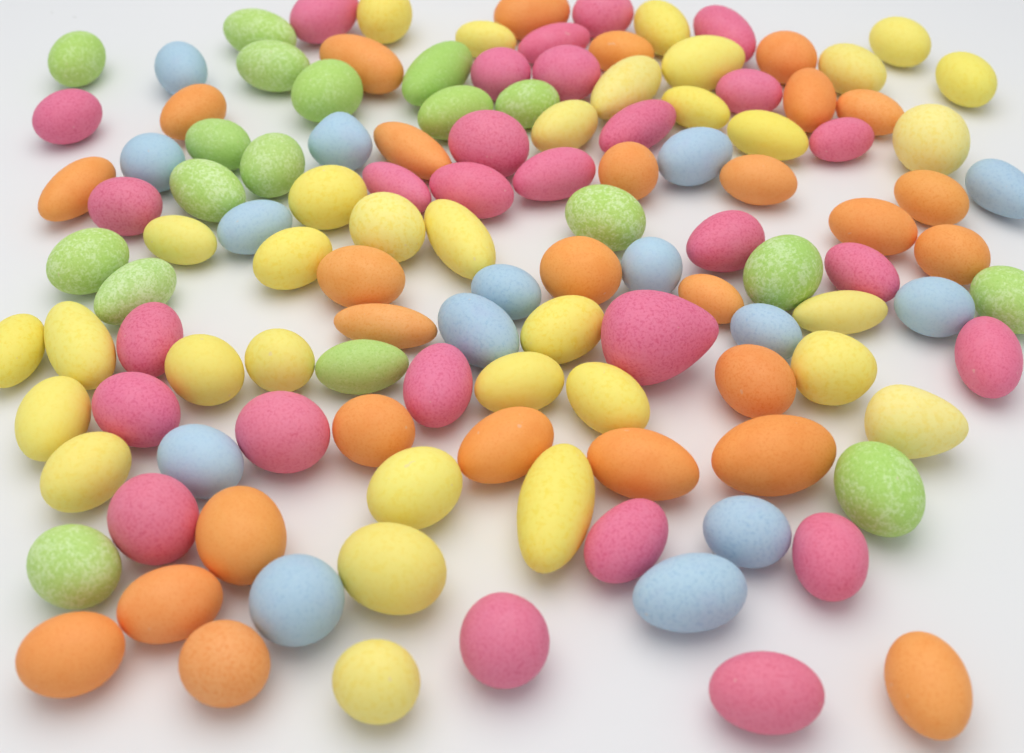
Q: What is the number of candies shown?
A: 122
